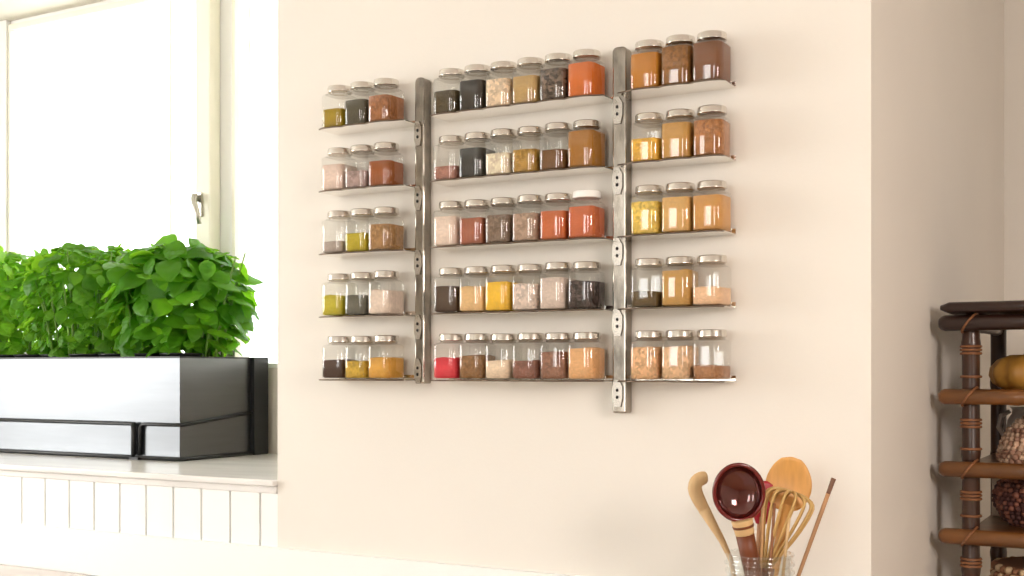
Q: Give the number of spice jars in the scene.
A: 60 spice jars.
